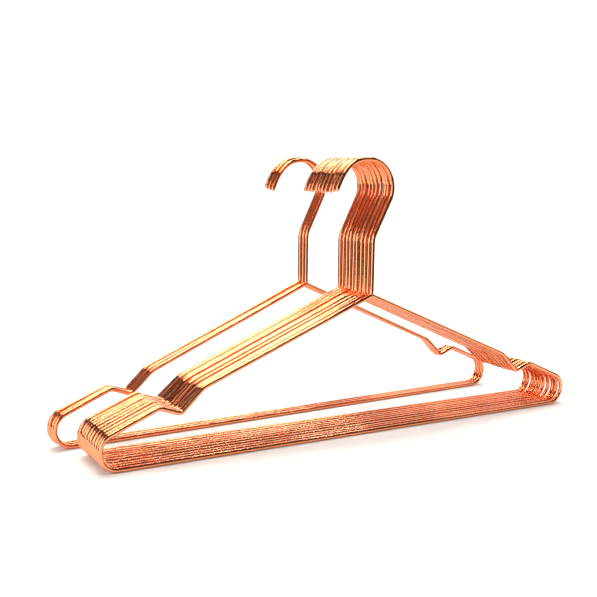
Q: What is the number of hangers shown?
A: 13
